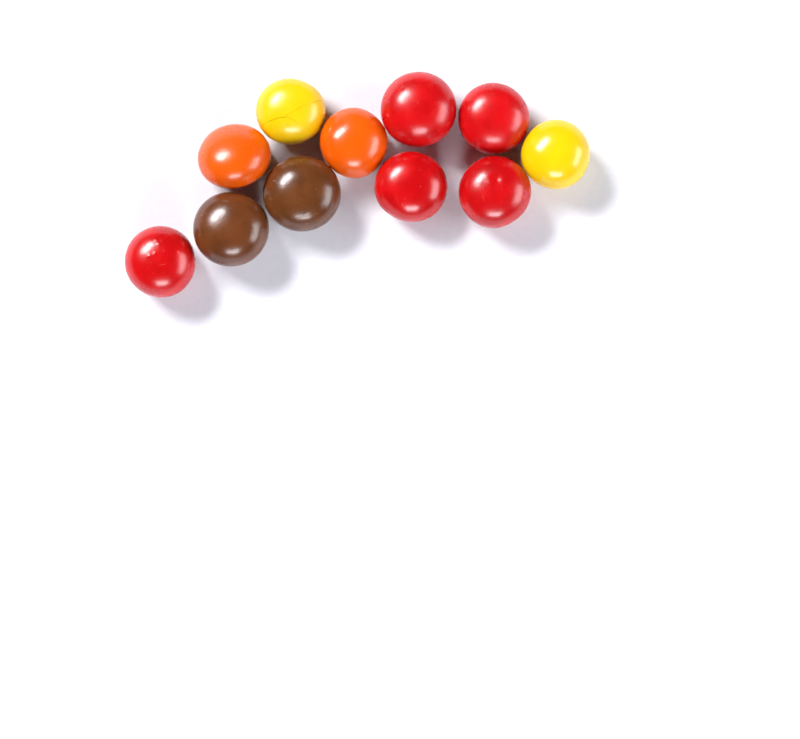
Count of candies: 11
